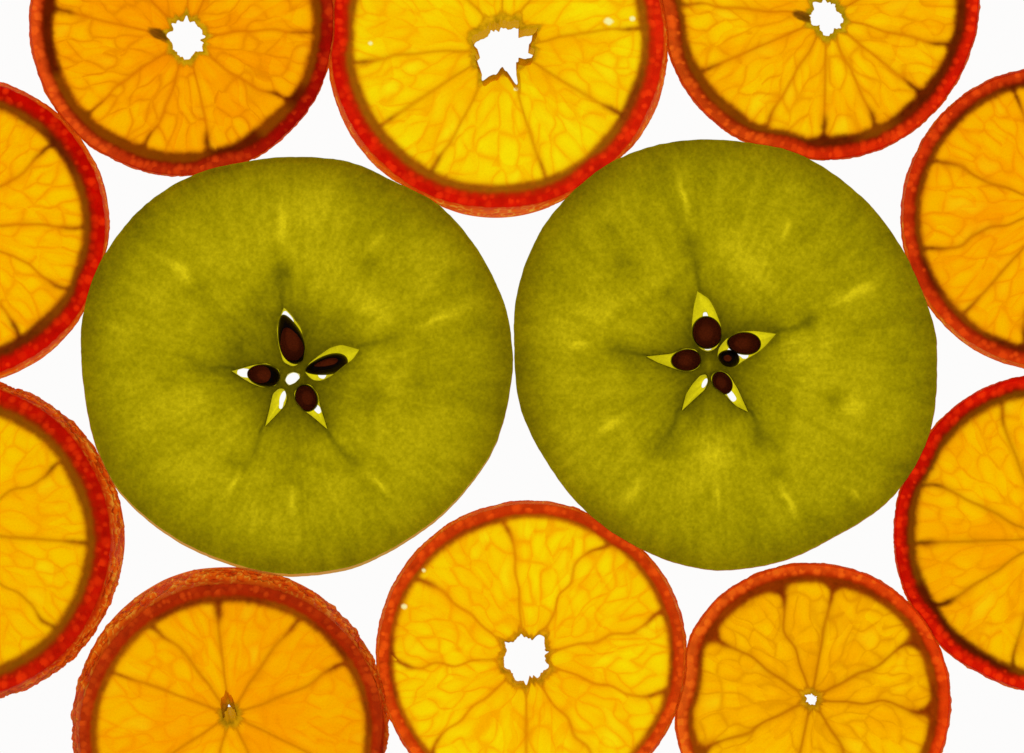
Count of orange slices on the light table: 10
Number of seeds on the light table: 9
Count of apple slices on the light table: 2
